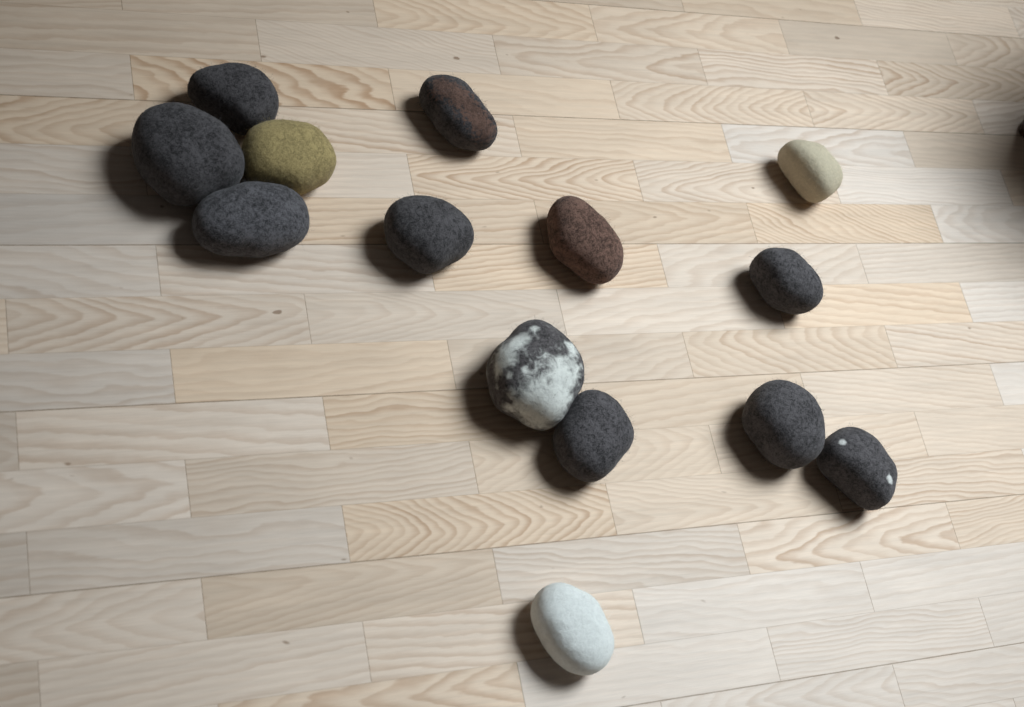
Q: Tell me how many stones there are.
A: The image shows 14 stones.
